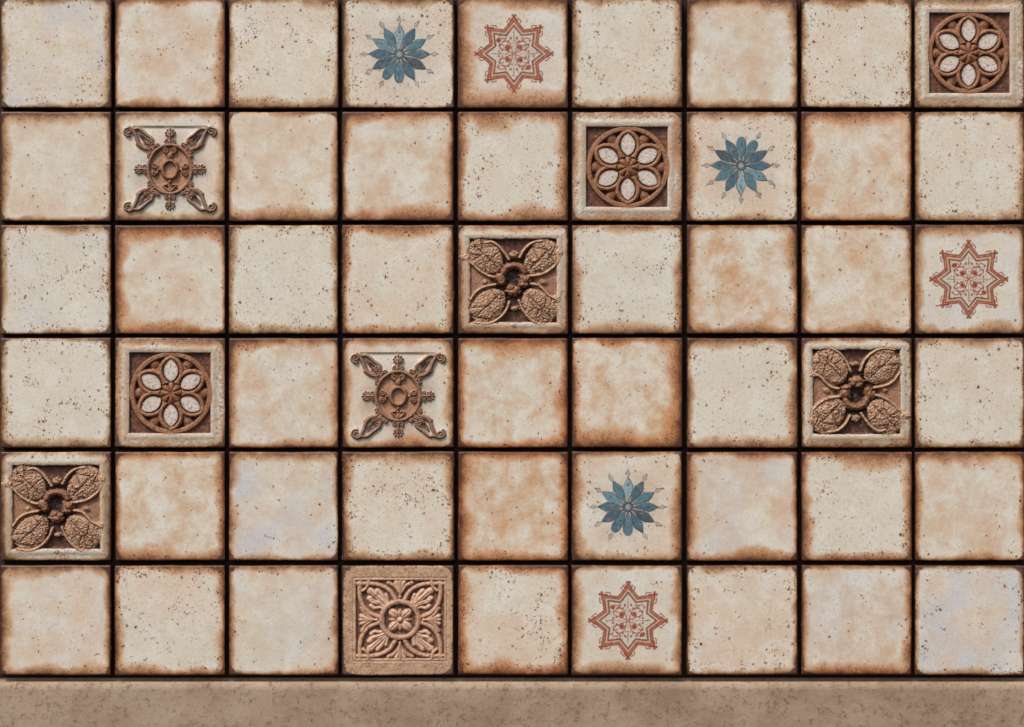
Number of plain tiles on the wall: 39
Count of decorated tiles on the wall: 15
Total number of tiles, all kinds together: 54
